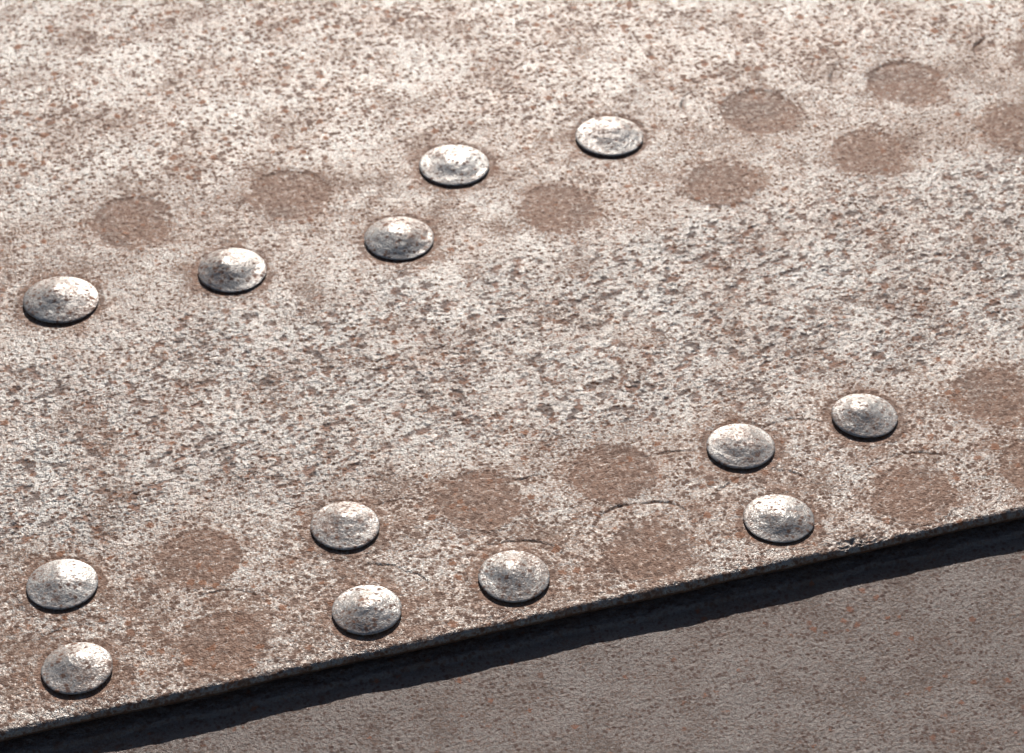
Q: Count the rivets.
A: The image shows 13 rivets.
